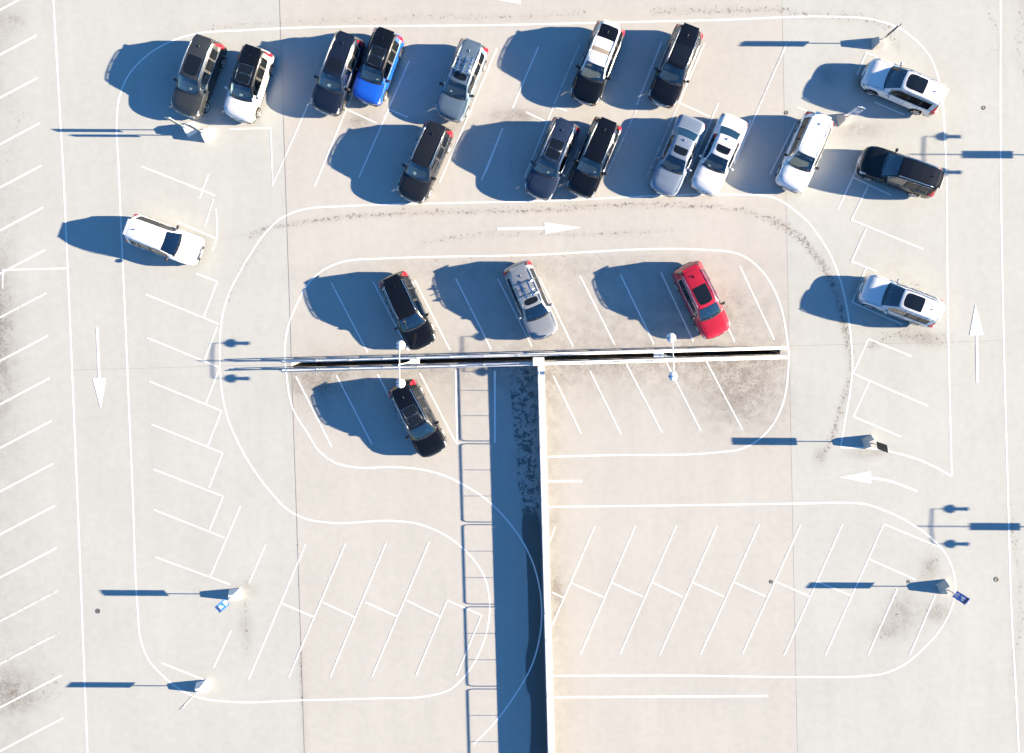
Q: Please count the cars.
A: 21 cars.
